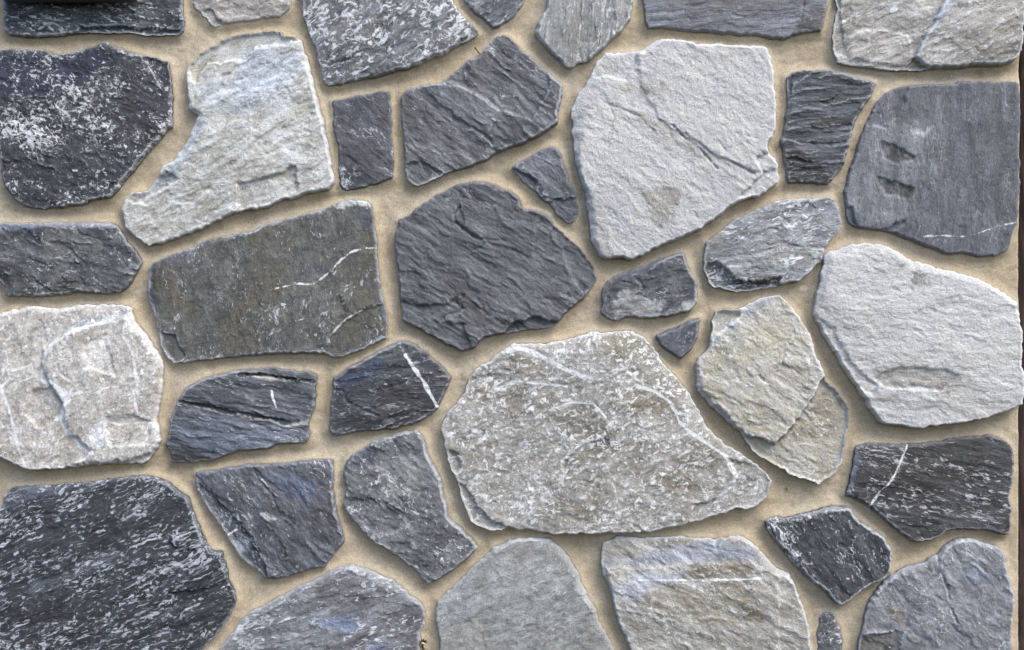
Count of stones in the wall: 37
